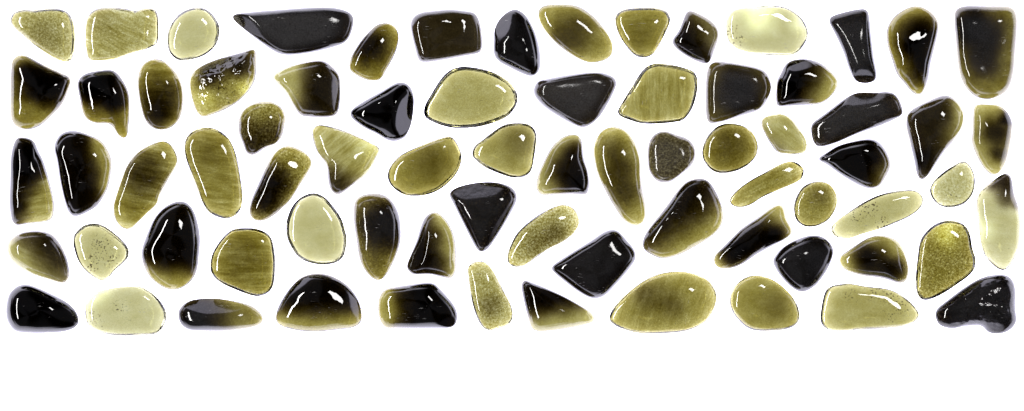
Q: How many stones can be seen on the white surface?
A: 74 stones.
